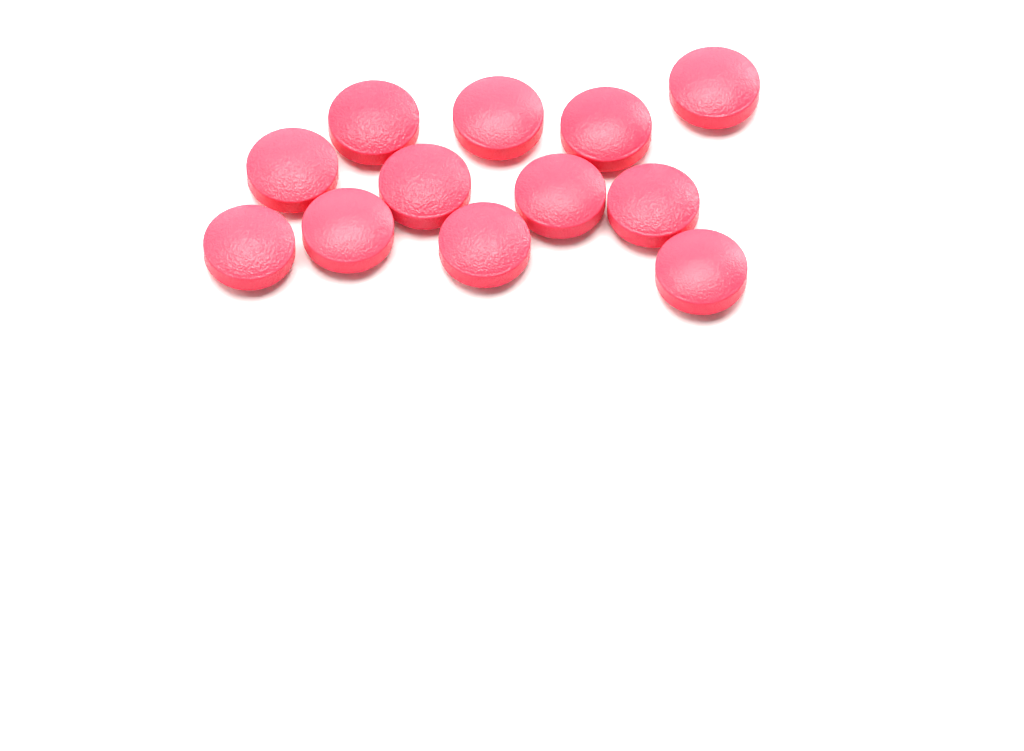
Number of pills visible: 12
